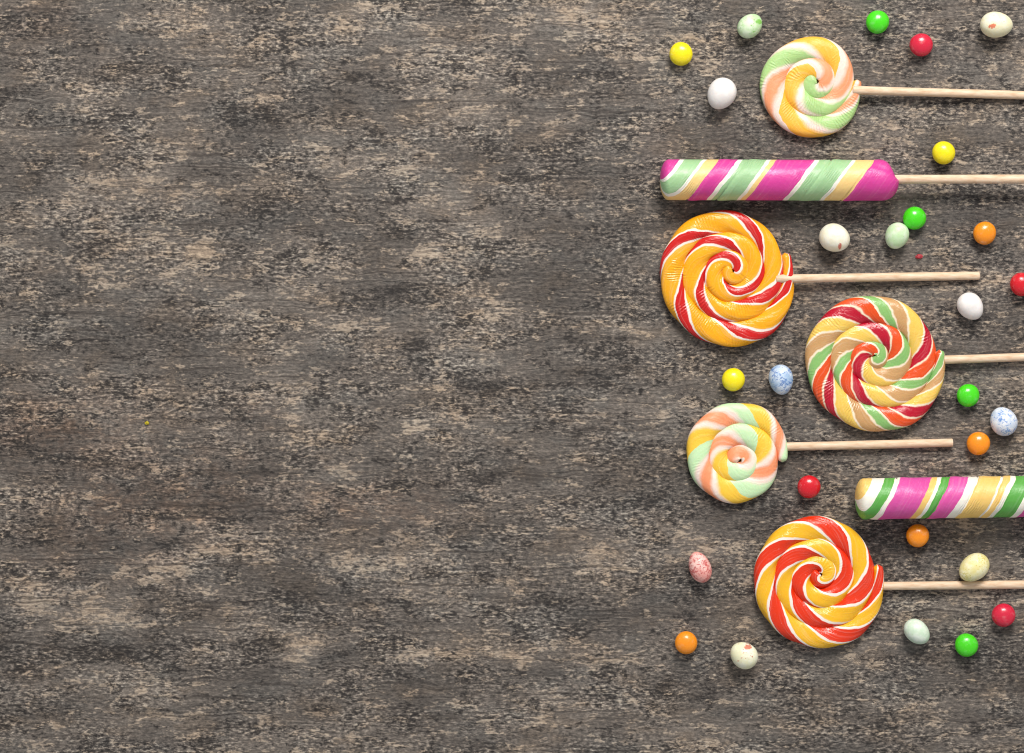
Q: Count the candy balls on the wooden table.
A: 15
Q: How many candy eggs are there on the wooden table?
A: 12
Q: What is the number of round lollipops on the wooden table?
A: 5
